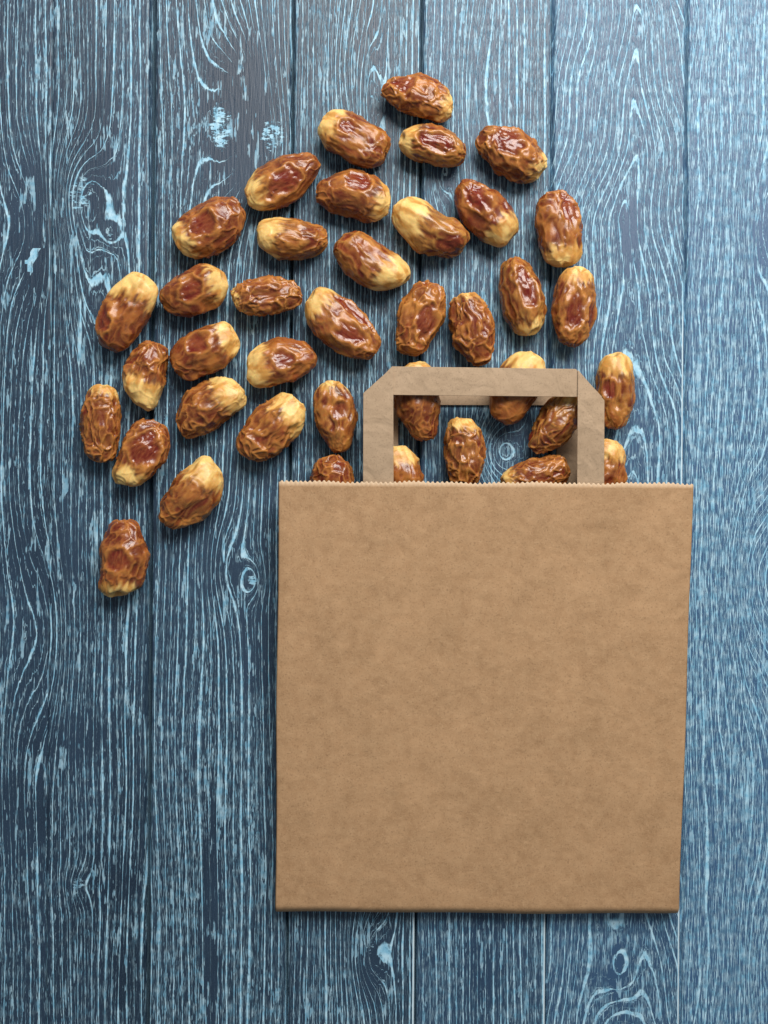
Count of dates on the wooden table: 39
